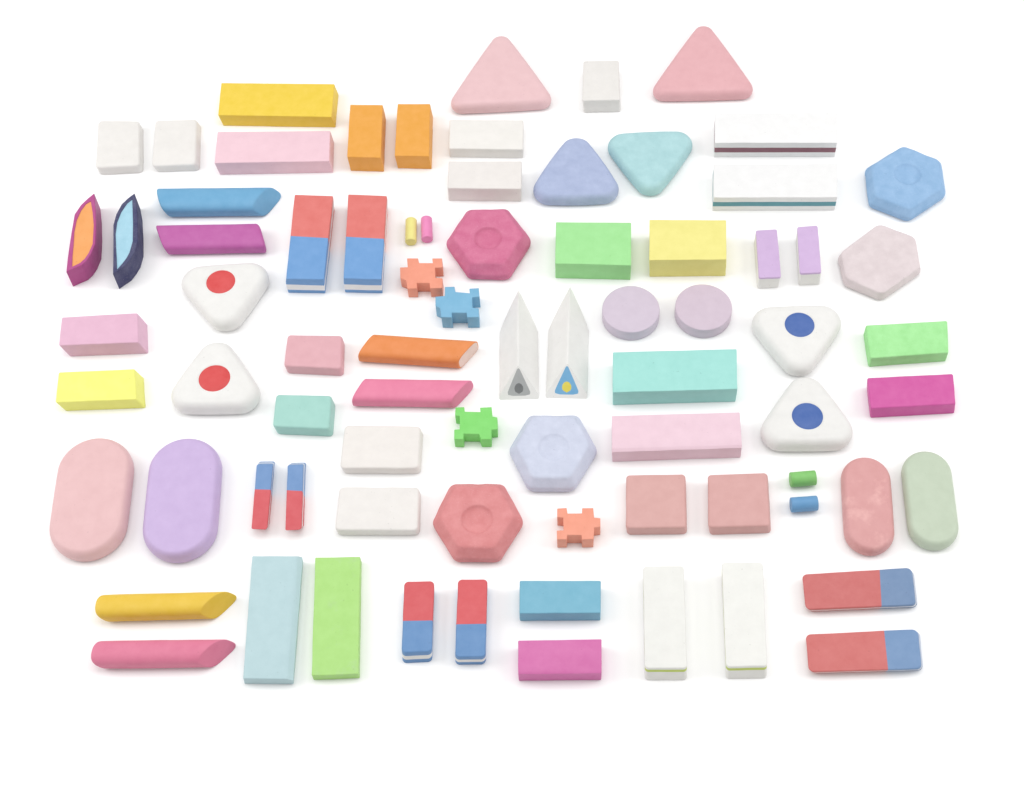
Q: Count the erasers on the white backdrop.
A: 78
